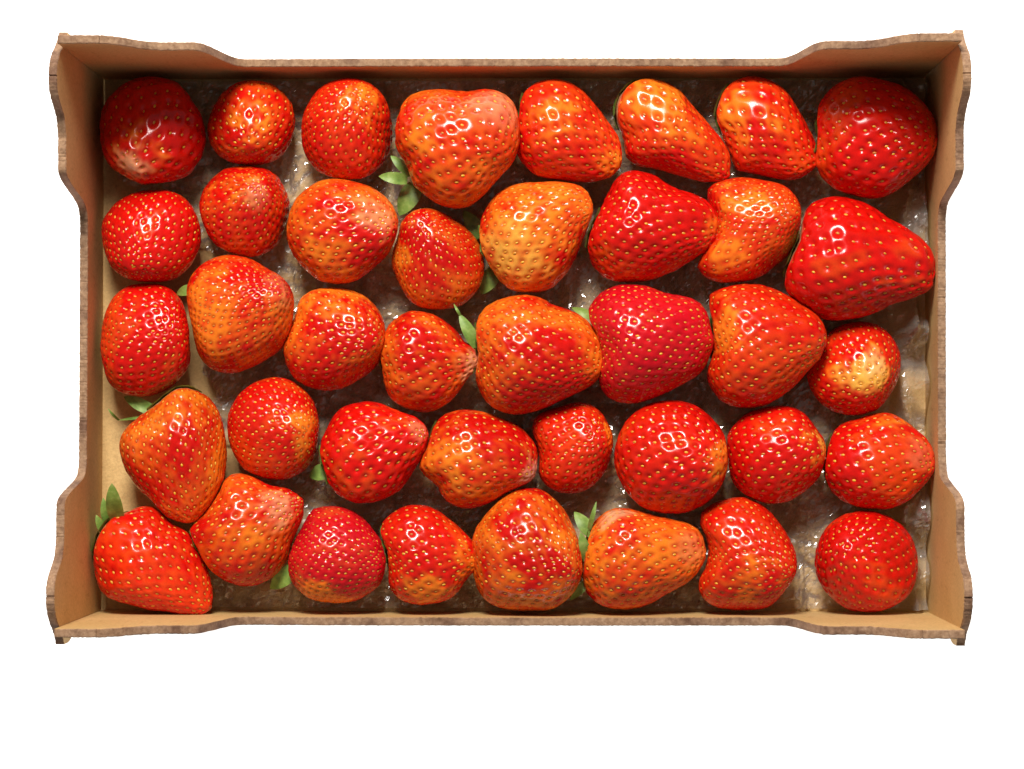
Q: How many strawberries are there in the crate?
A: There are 40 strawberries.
